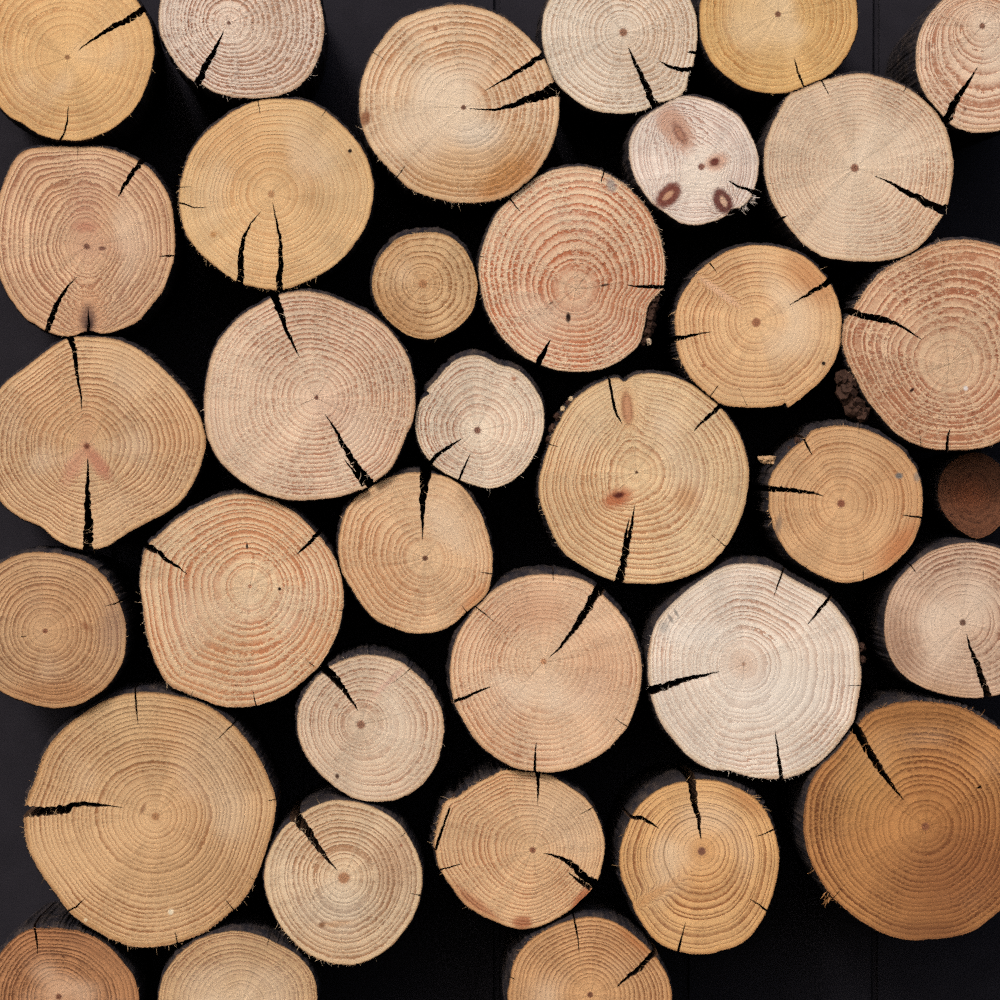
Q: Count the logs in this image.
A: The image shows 35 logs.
